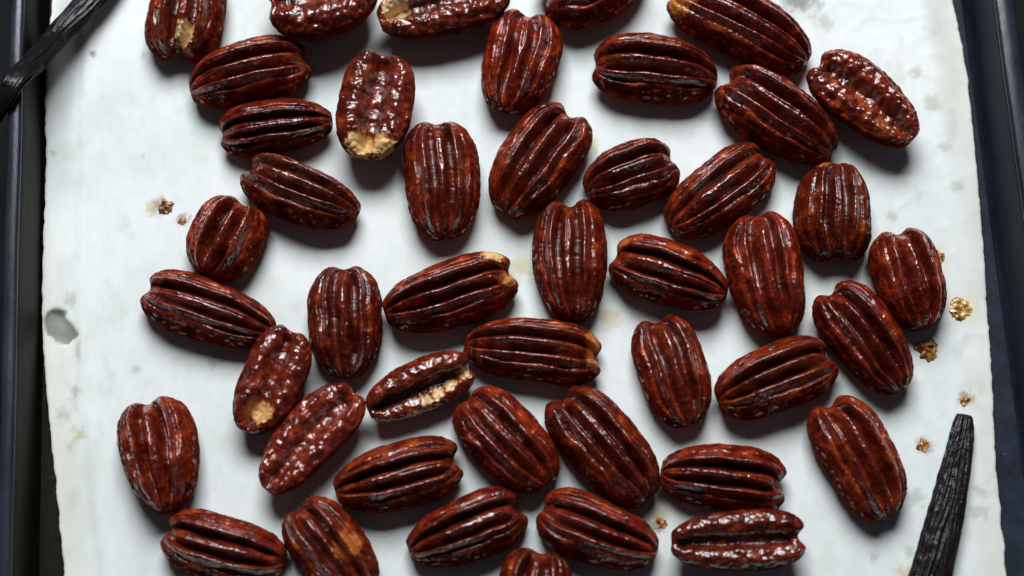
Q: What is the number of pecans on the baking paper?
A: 45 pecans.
